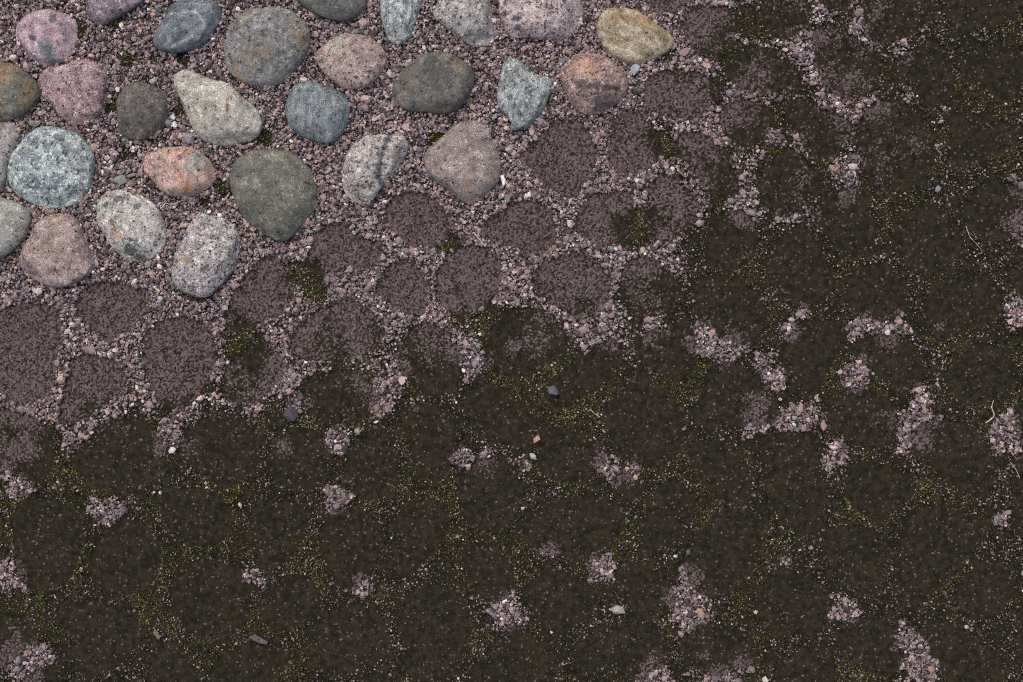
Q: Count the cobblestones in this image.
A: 28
